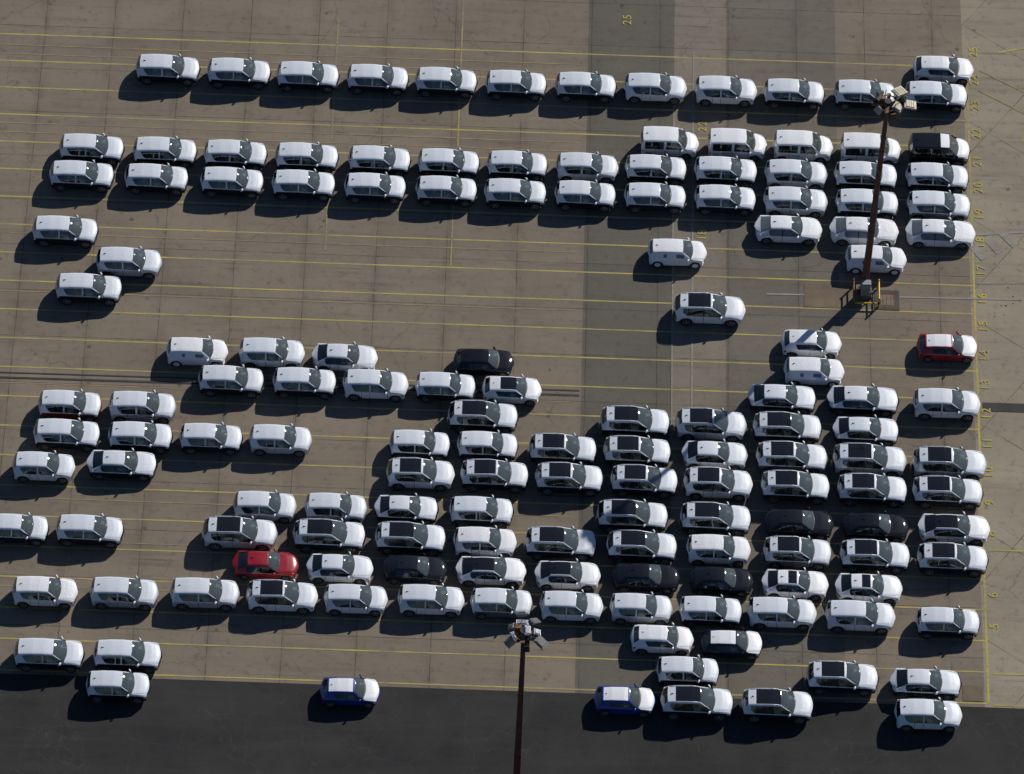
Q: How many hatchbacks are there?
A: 13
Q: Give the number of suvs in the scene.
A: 112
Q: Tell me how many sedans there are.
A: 23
